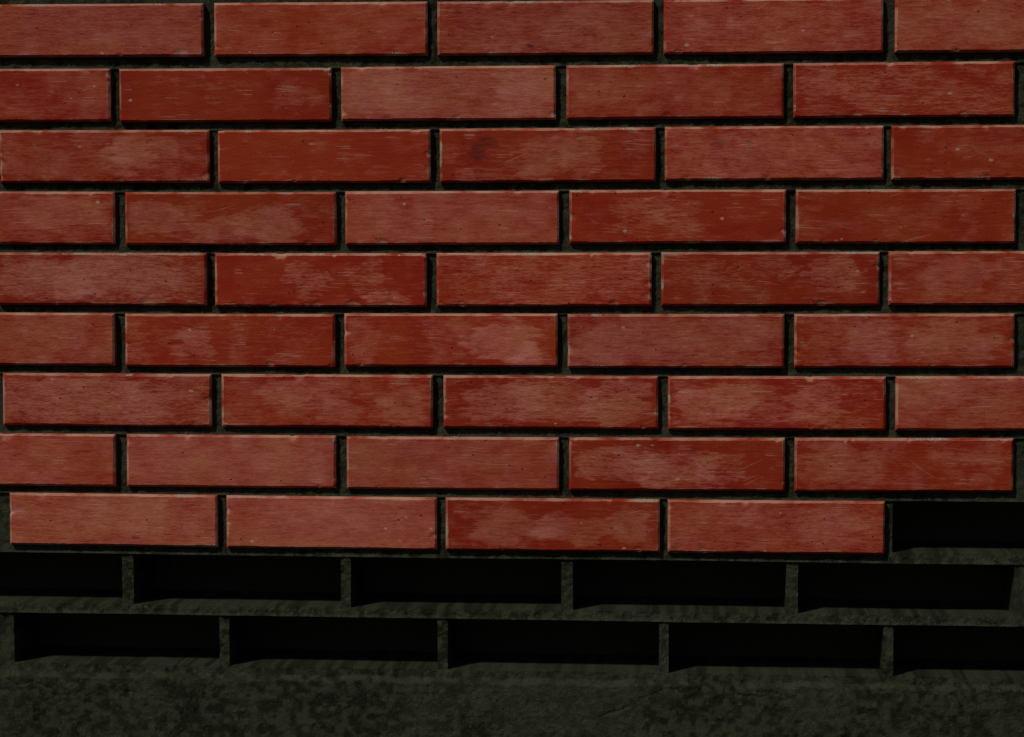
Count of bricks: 44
